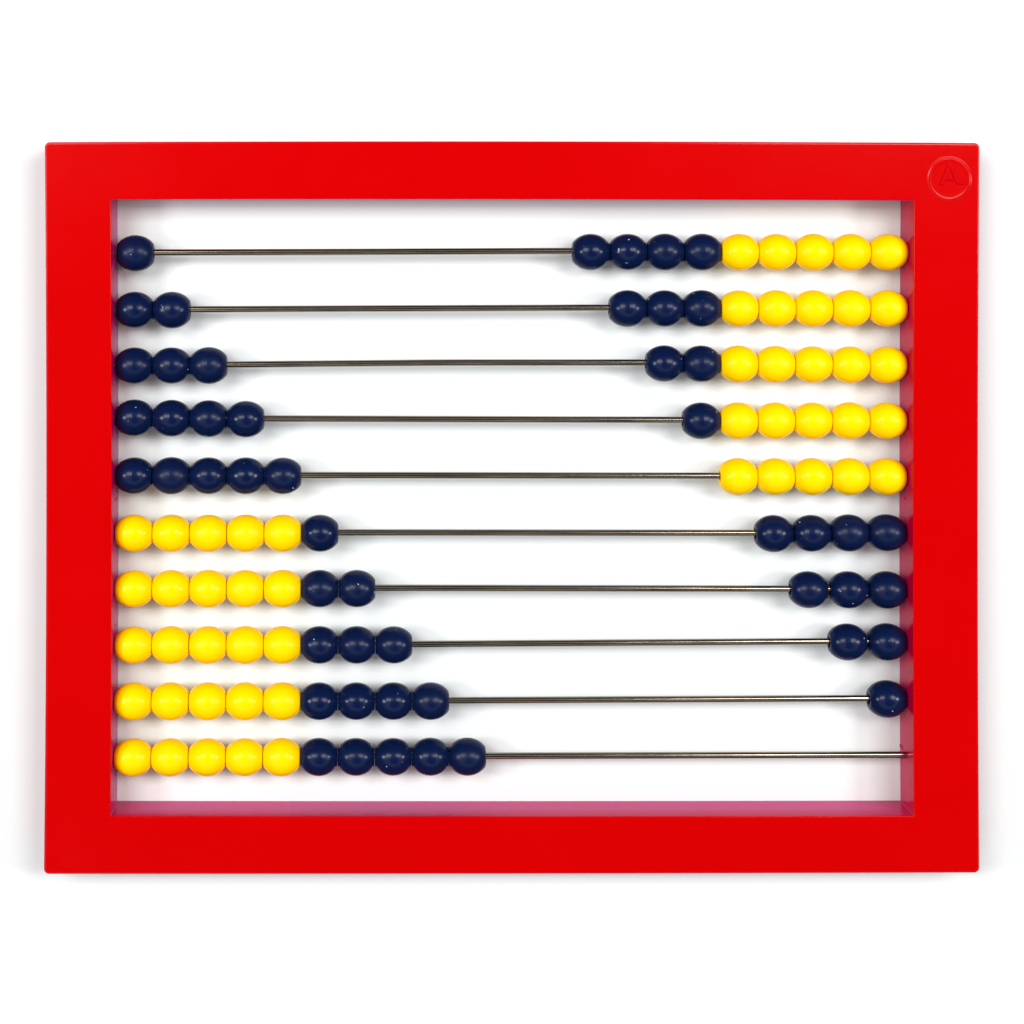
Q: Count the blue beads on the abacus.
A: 50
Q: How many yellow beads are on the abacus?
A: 50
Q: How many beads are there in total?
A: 100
